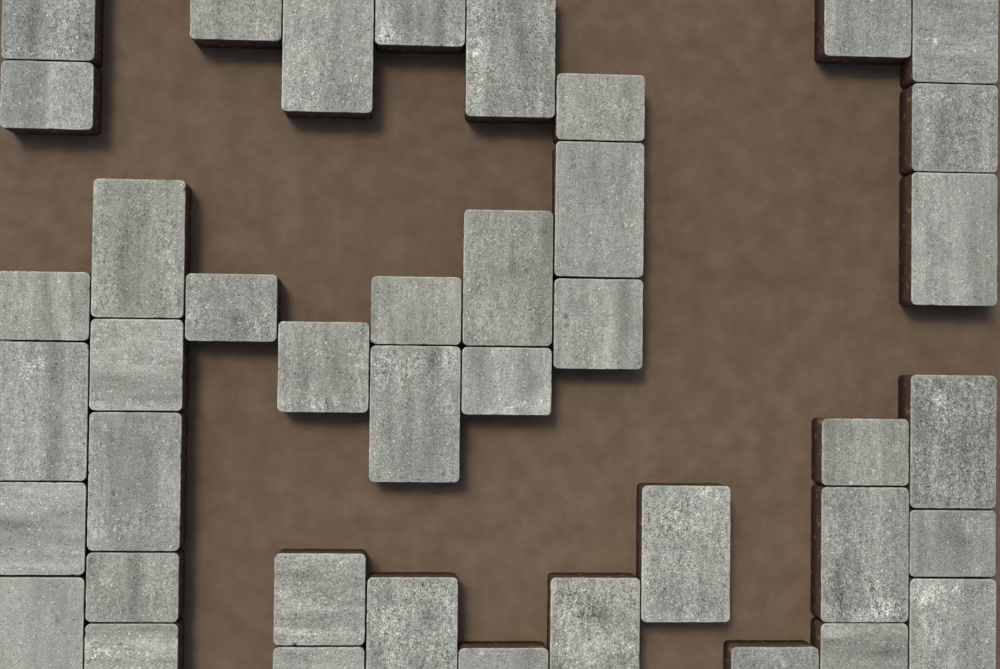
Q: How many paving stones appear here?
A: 41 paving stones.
